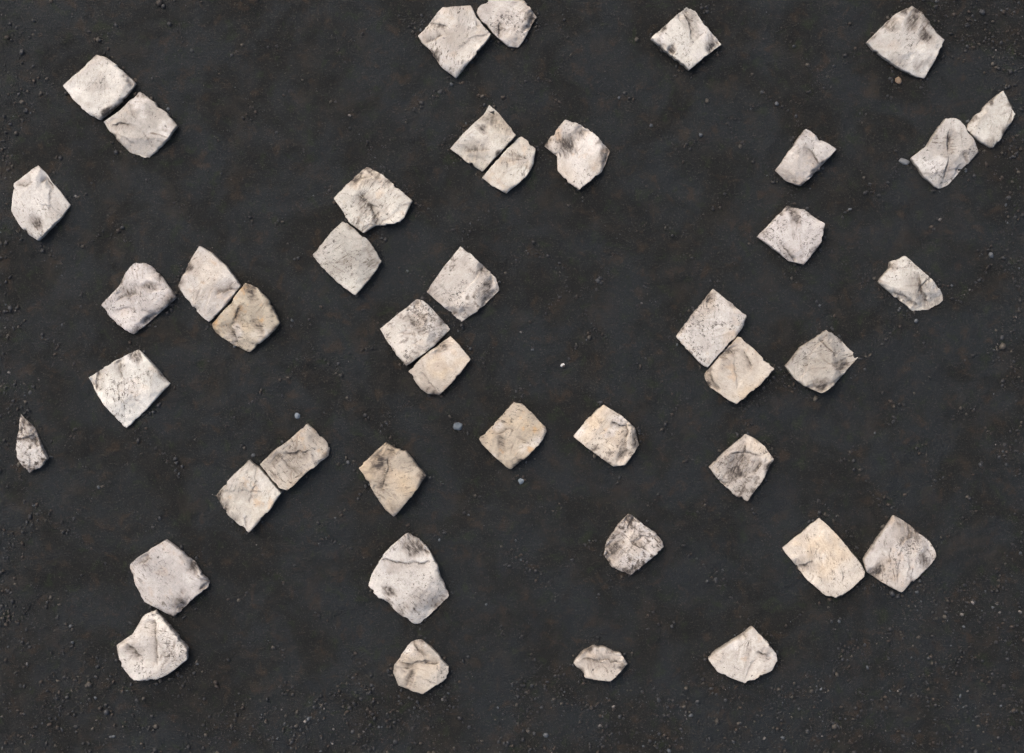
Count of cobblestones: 43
